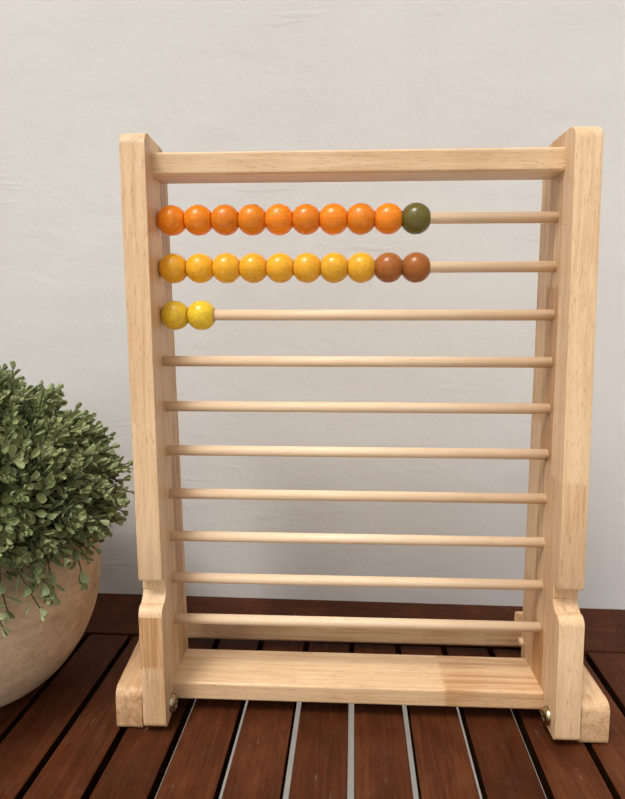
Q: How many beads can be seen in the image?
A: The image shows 22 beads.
